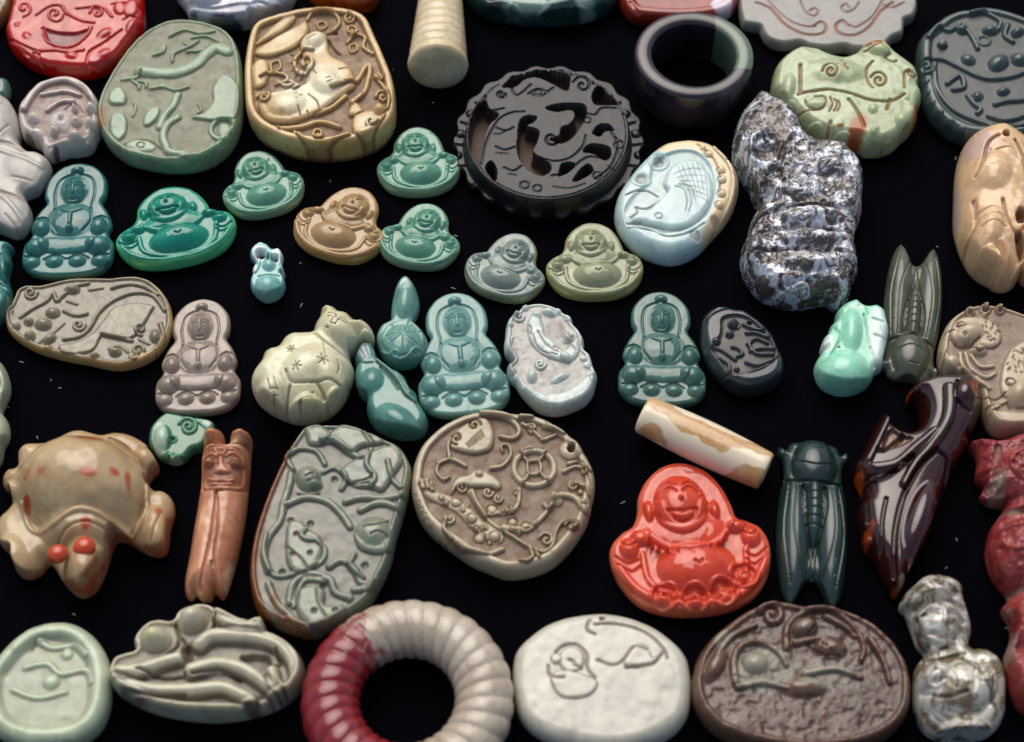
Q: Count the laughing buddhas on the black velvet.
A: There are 8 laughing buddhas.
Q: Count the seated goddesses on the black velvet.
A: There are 4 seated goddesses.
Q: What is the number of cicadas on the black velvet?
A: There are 2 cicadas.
